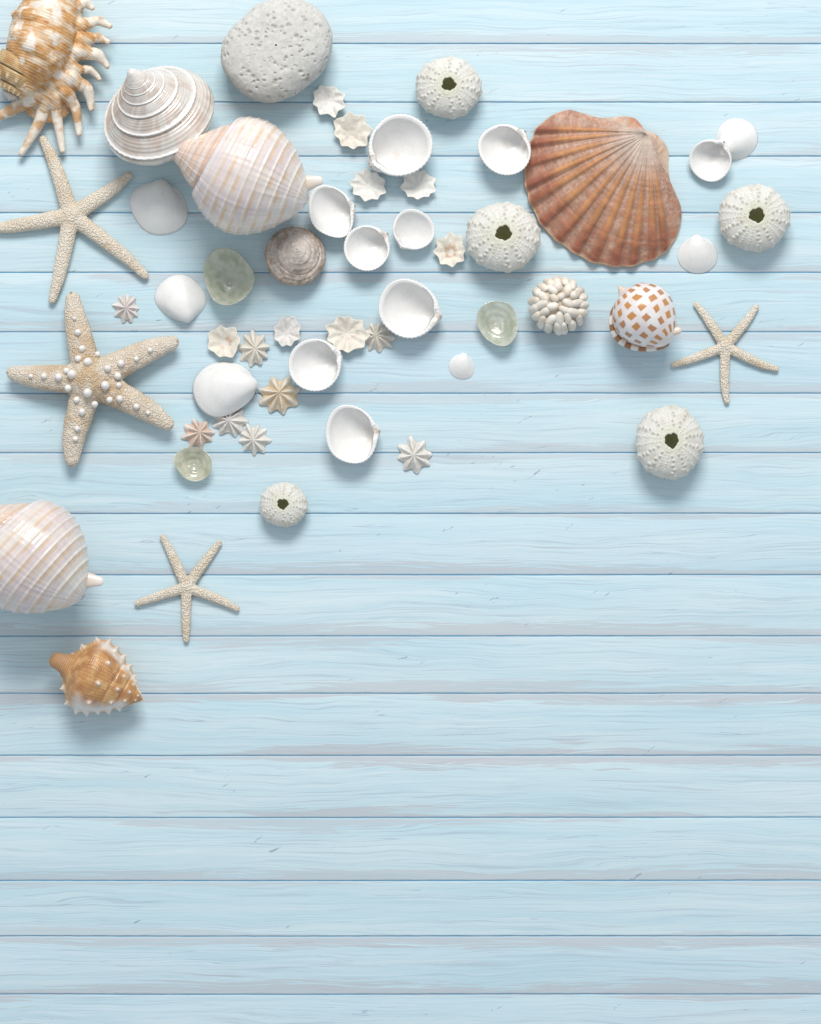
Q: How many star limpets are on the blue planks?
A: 16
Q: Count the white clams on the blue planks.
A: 15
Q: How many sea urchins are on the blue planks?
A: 5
